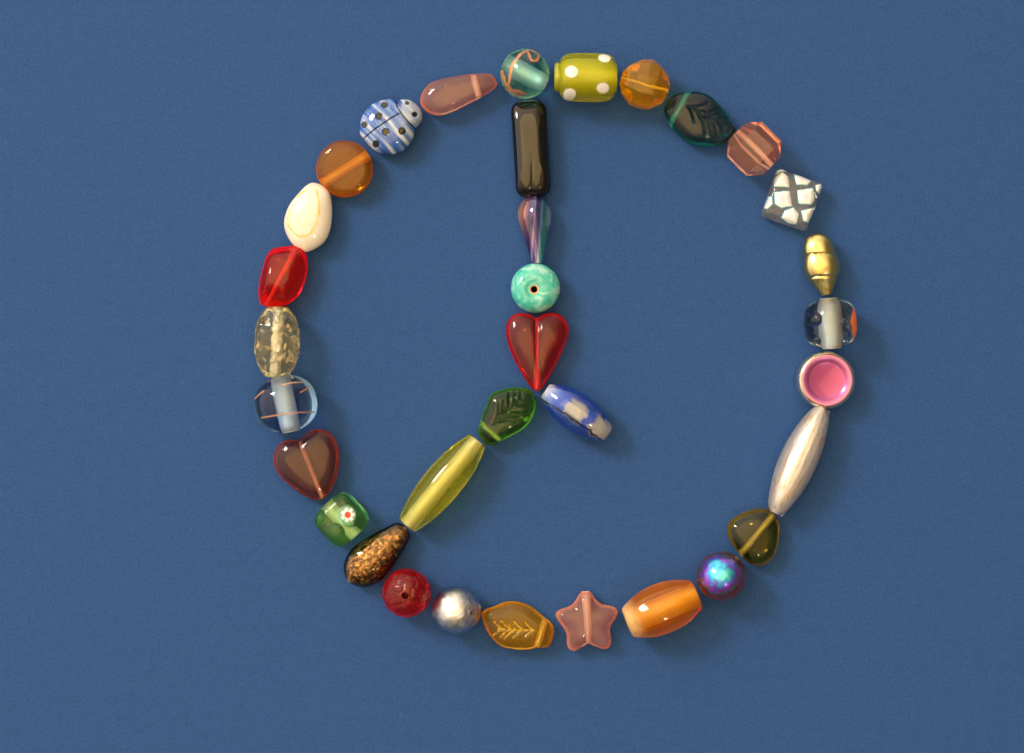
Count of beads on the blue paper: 34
